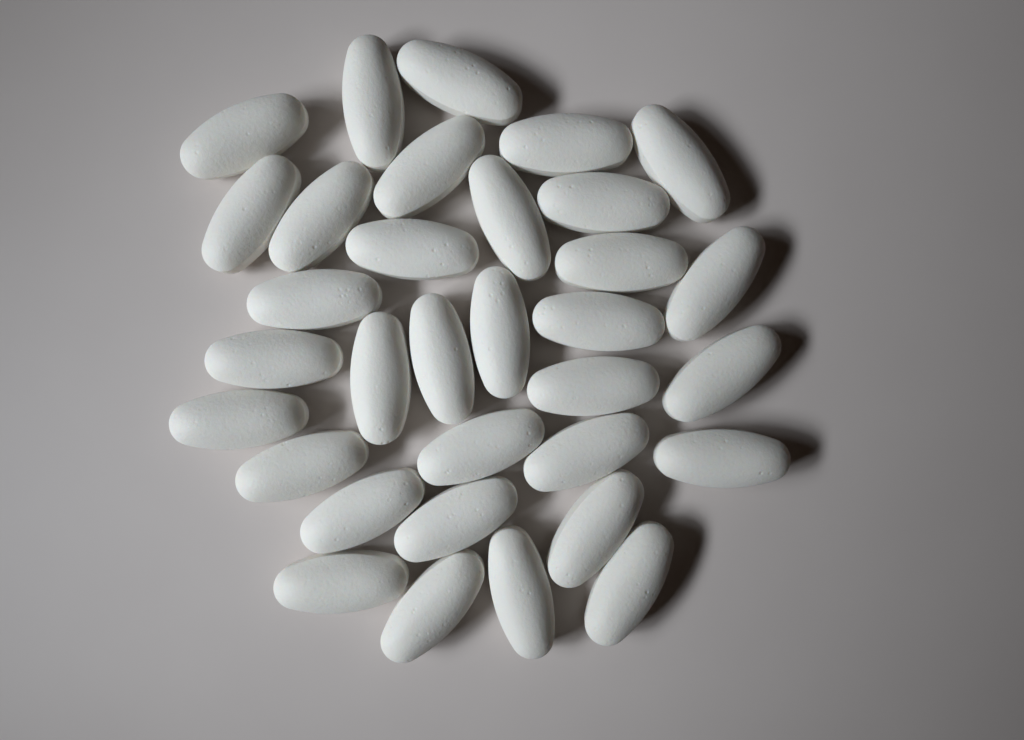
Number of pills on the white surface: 33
